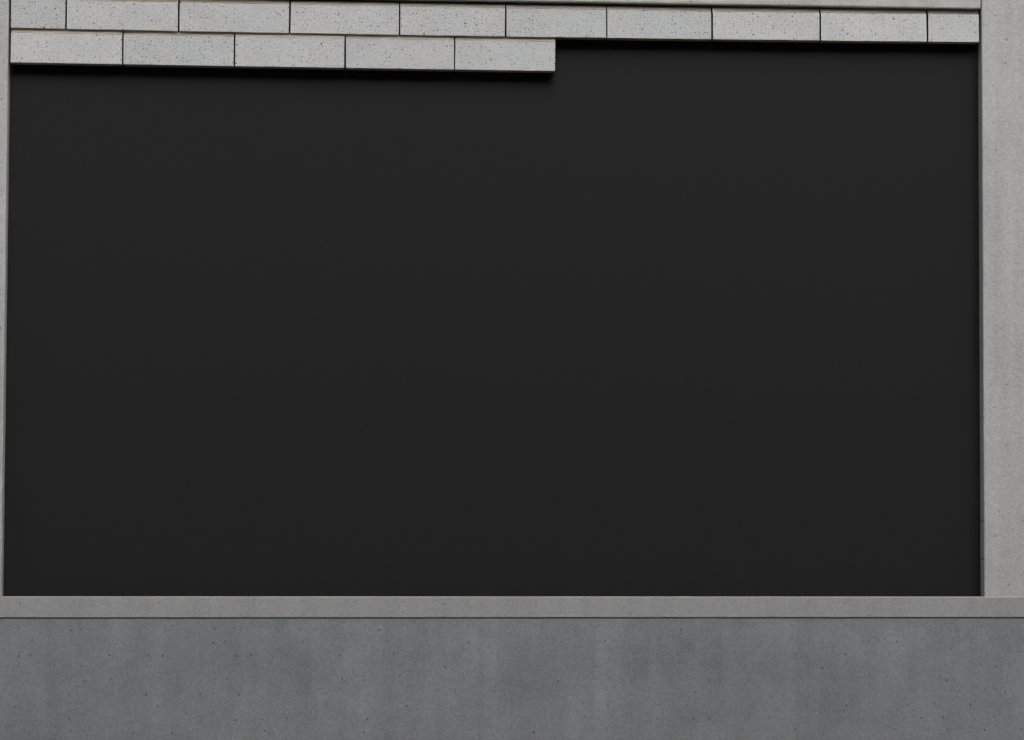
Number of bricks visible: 15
